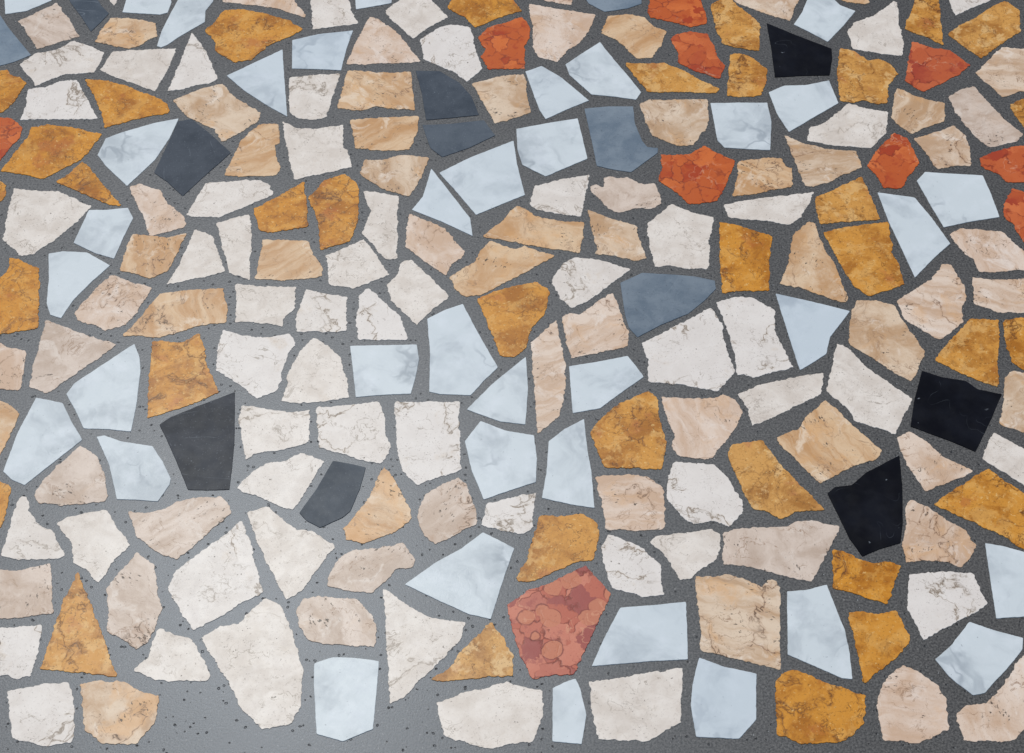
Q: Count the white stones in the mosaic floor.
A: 91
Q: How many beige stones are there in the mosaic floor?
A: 61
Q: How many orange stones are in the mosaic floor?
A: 34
